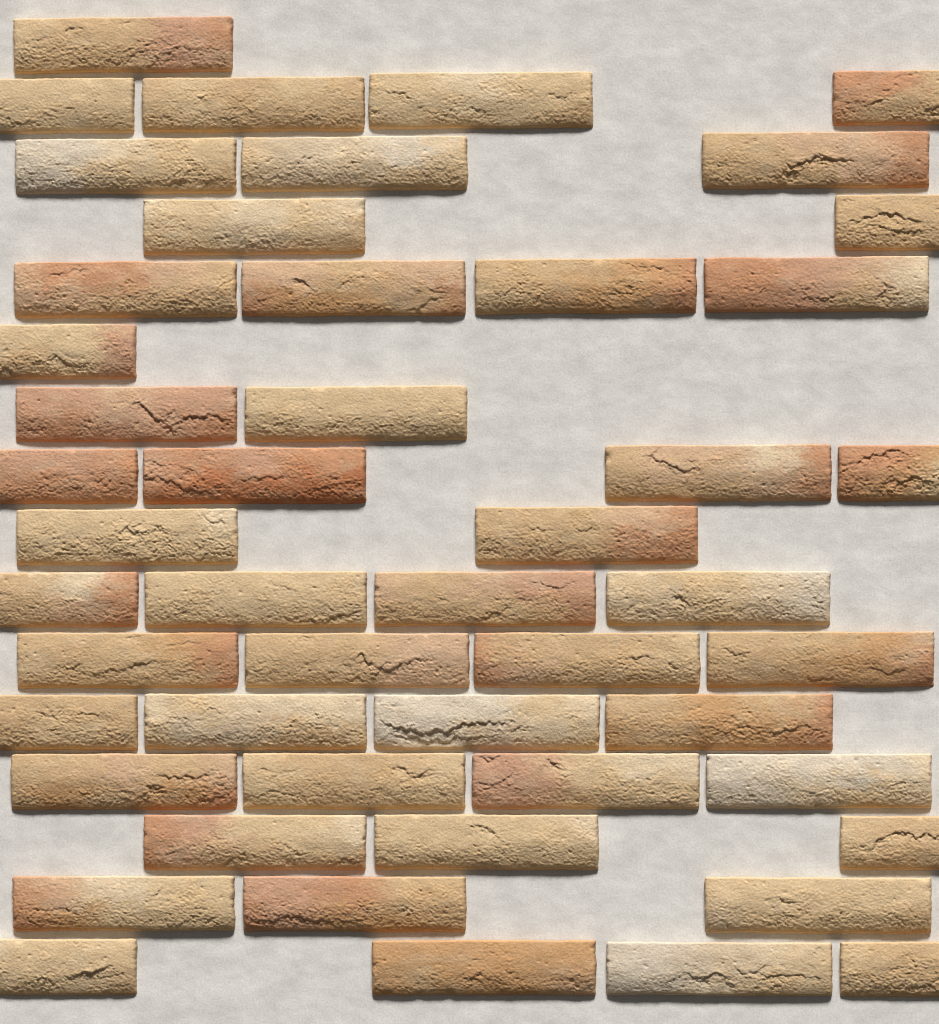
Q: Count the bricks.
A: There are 49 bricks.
